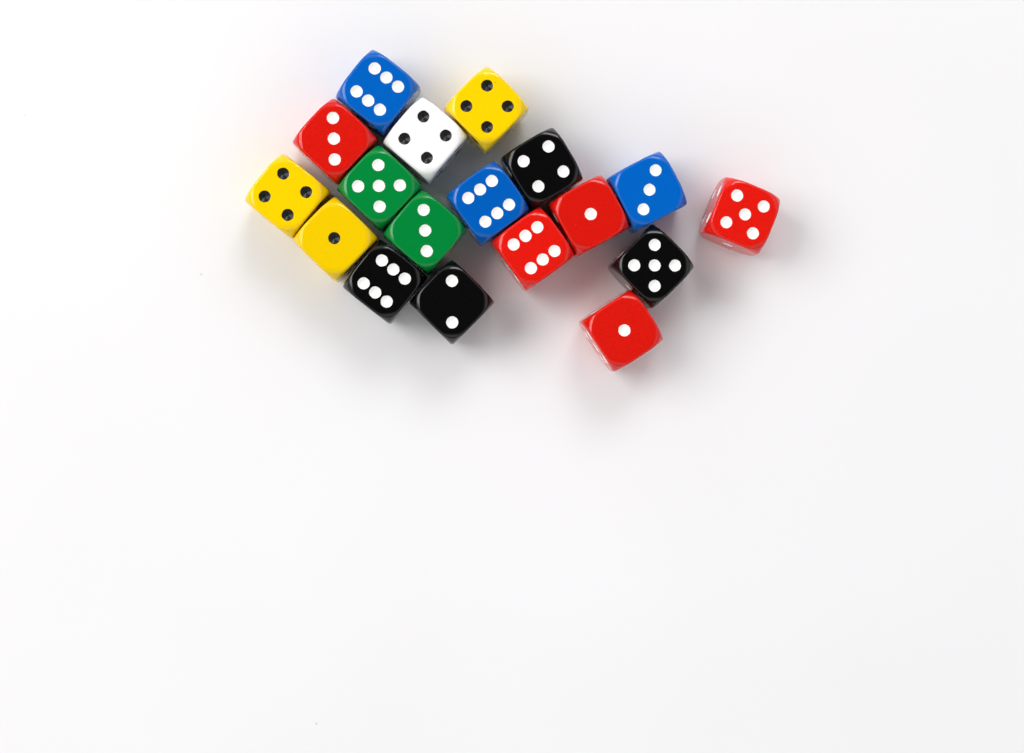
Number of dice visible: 18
